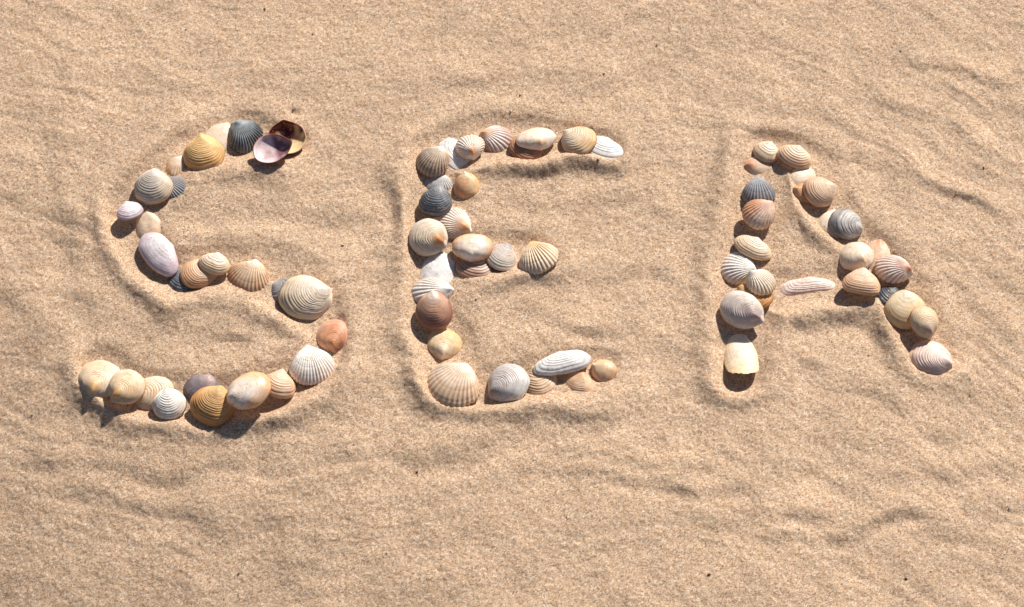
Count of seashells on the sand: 79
